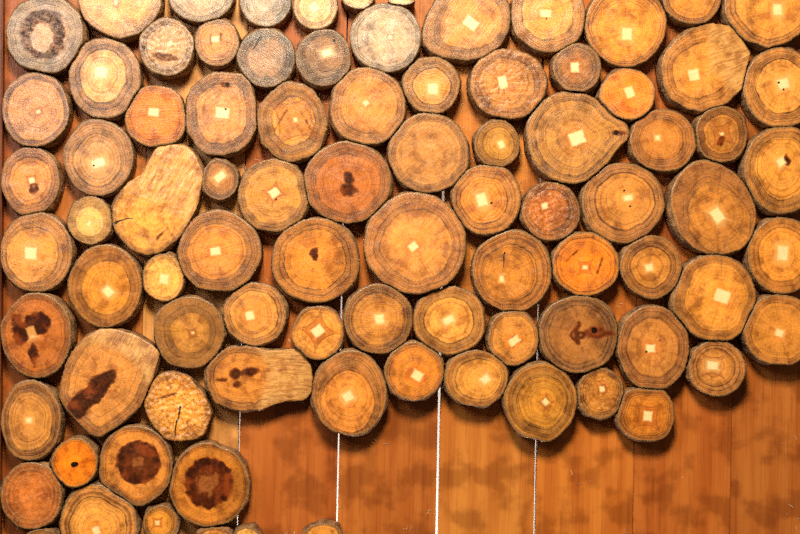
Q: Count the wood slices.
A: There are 88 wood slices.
